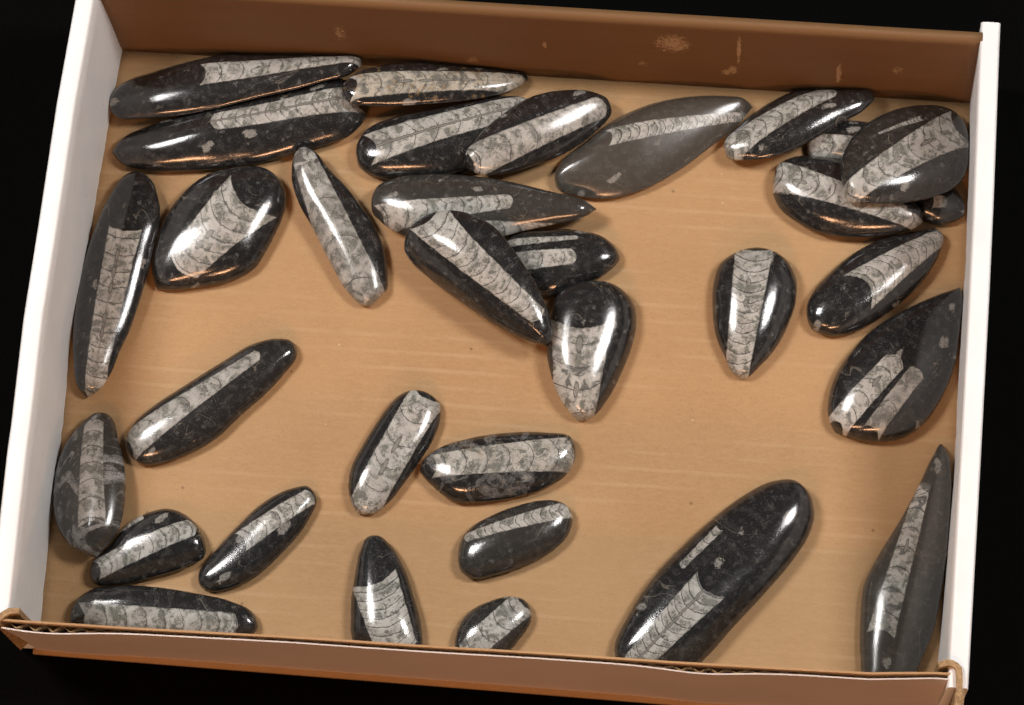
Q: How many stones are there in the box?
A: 33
